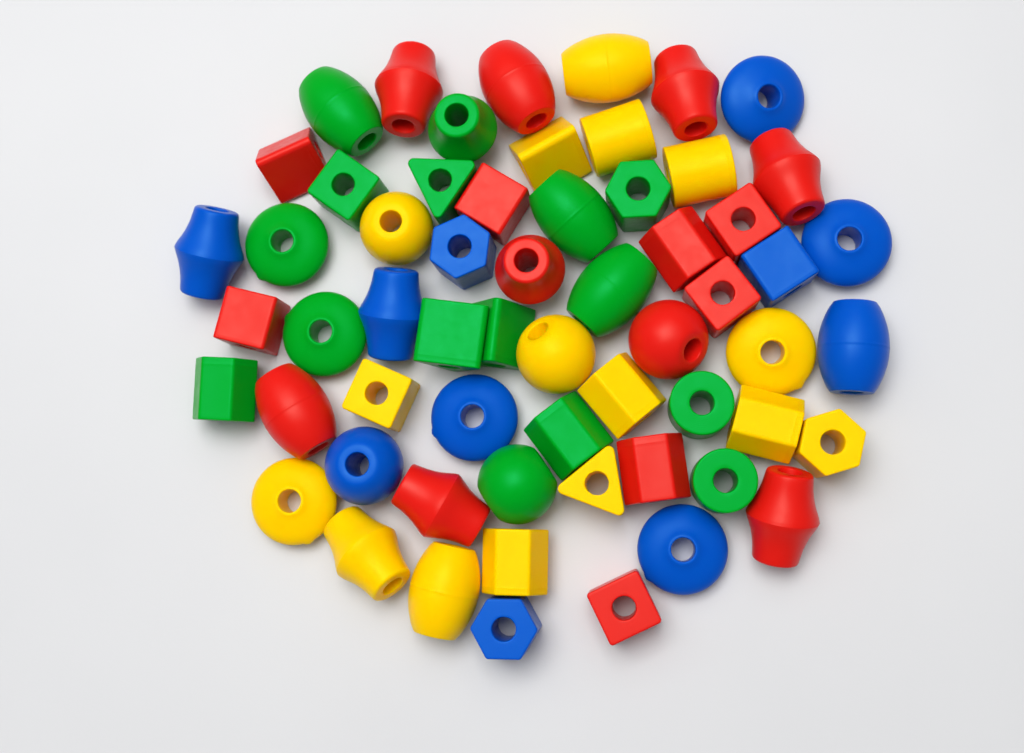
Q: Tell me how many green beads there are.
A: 16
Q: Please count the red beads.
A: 17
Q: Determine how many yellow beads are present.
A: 16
